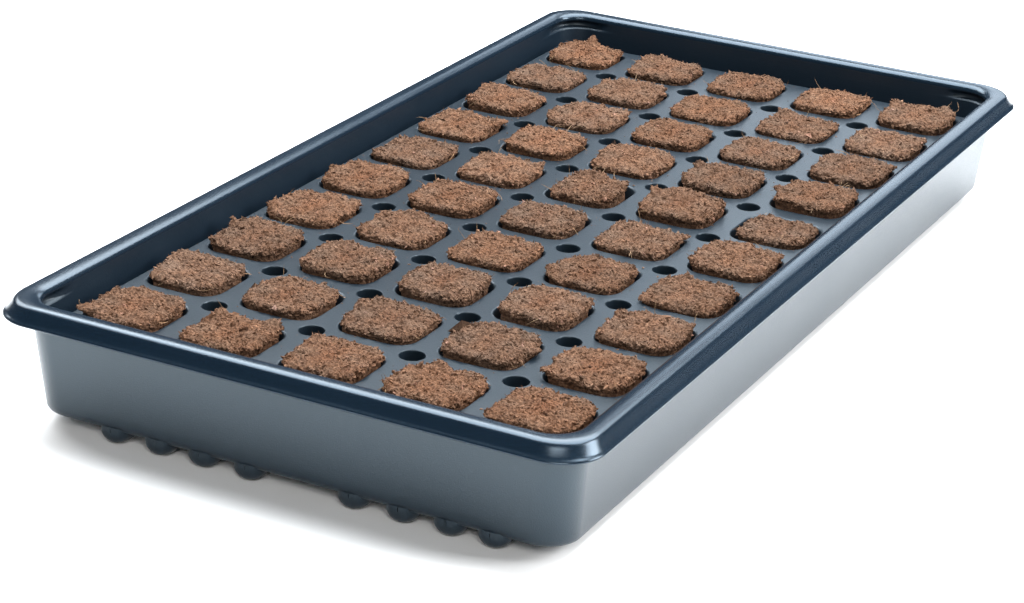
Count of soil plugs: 50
